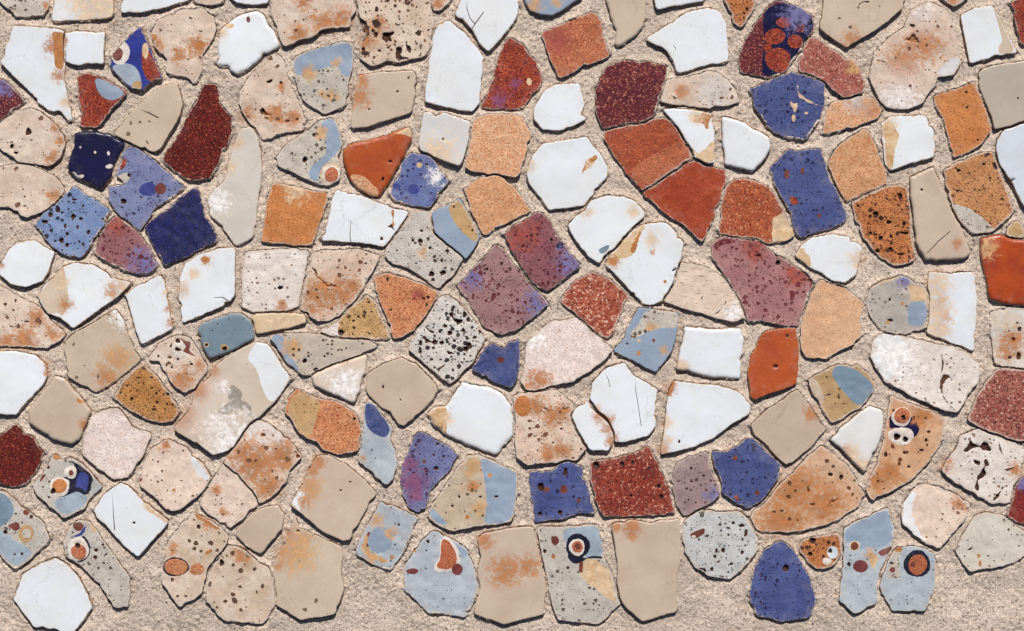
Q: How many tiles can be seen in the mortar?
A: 163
